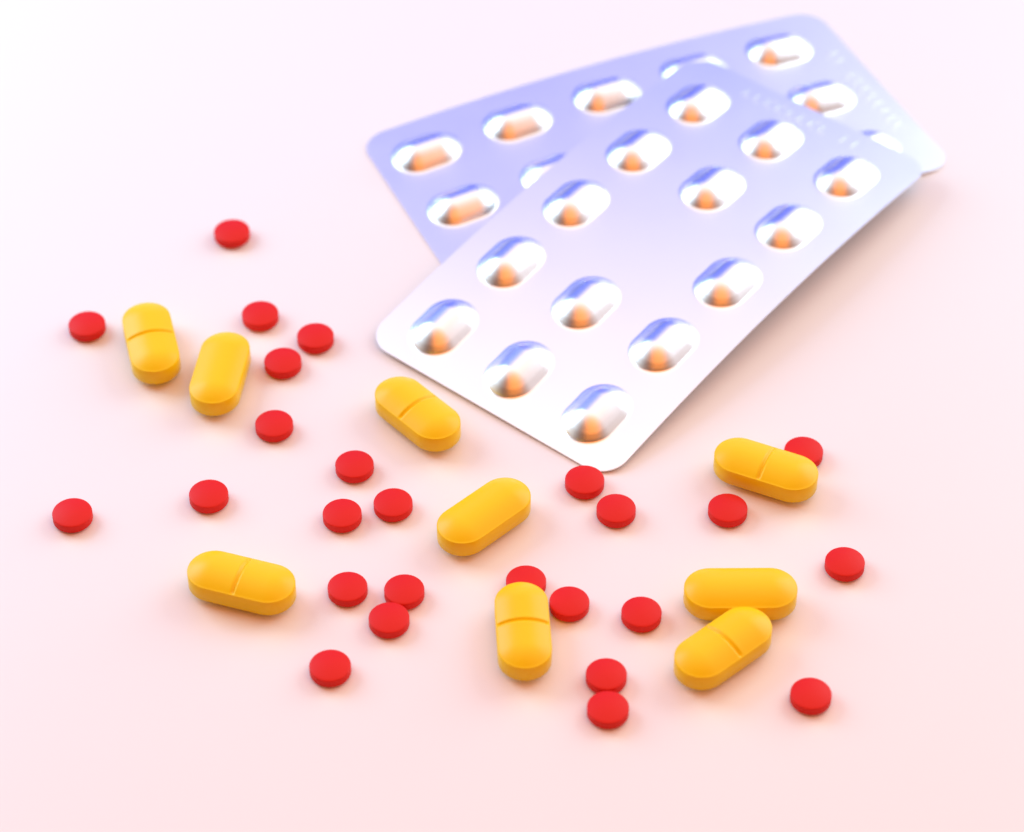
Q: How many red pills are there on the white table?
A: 26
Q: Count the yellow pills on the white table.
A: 9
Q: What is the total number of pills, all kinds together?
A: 35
